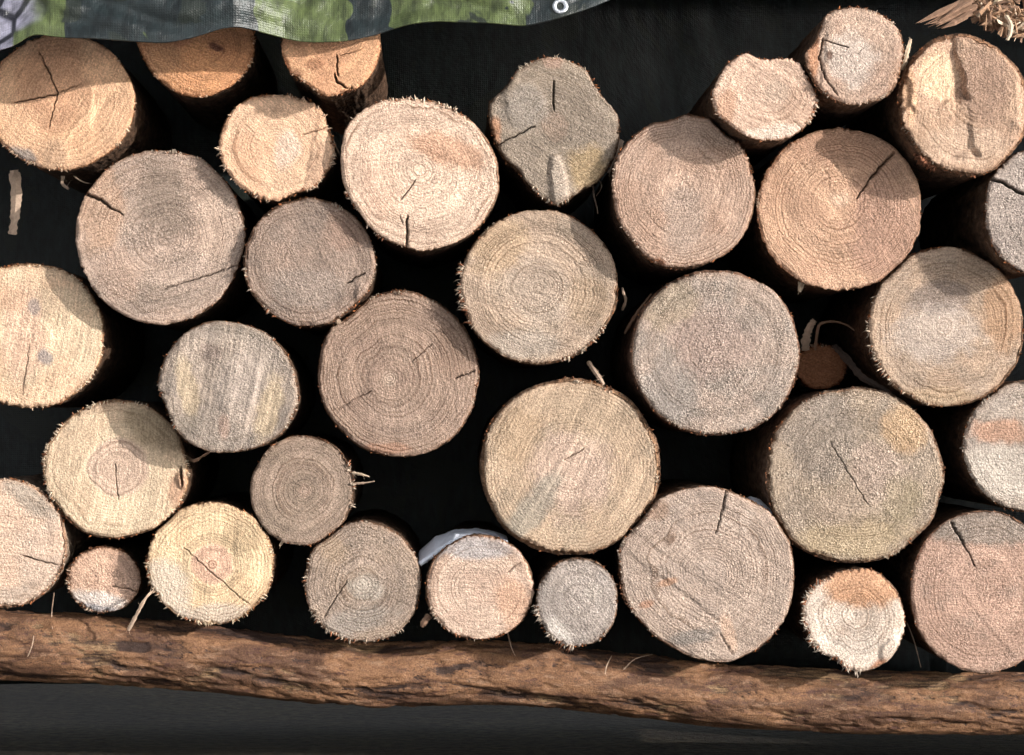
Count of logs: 35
